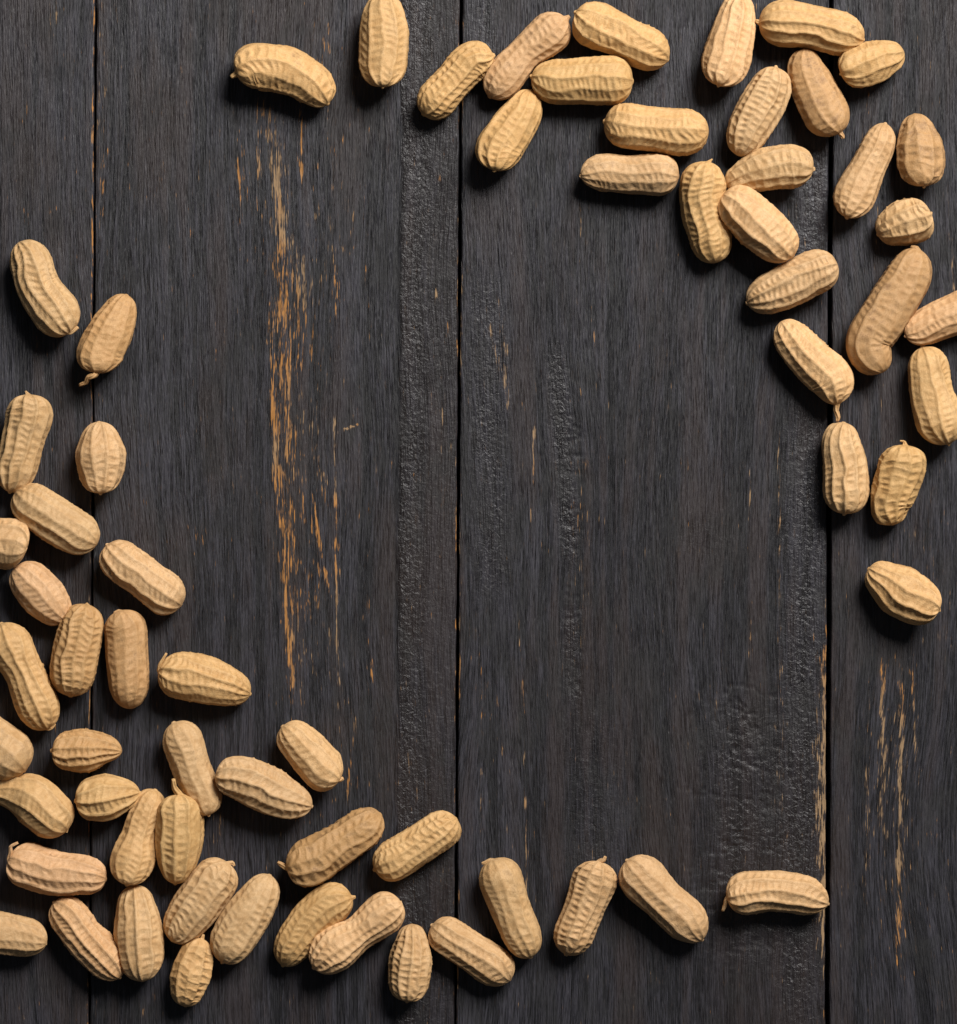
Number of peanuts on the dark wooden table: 66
